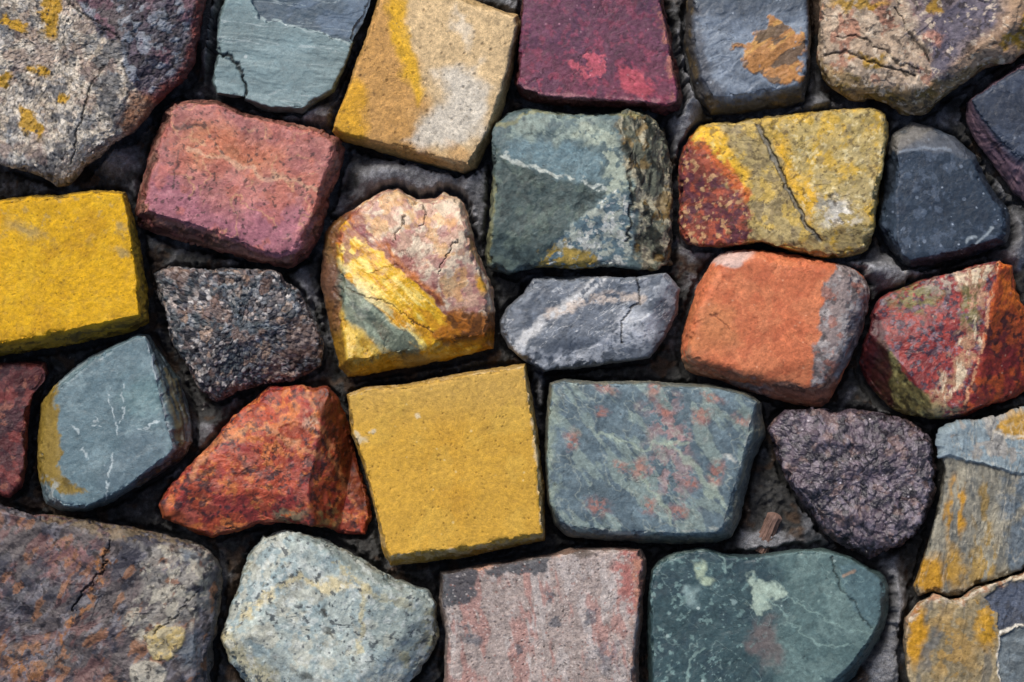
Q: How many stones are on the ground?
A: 29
